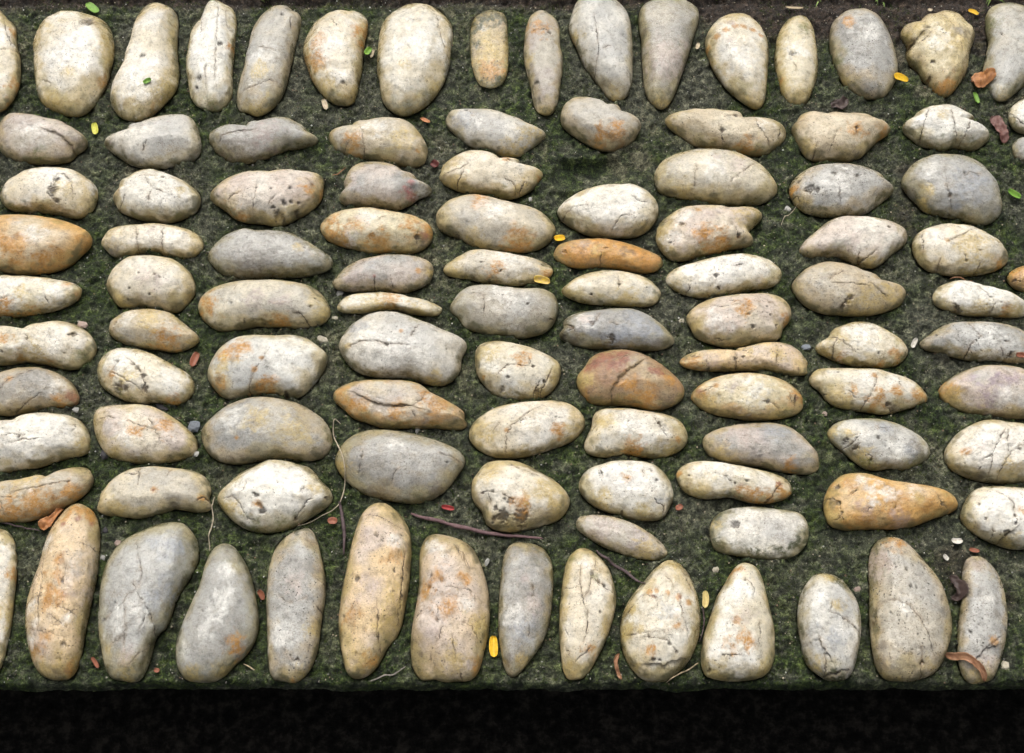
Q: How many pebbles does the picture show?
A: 107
